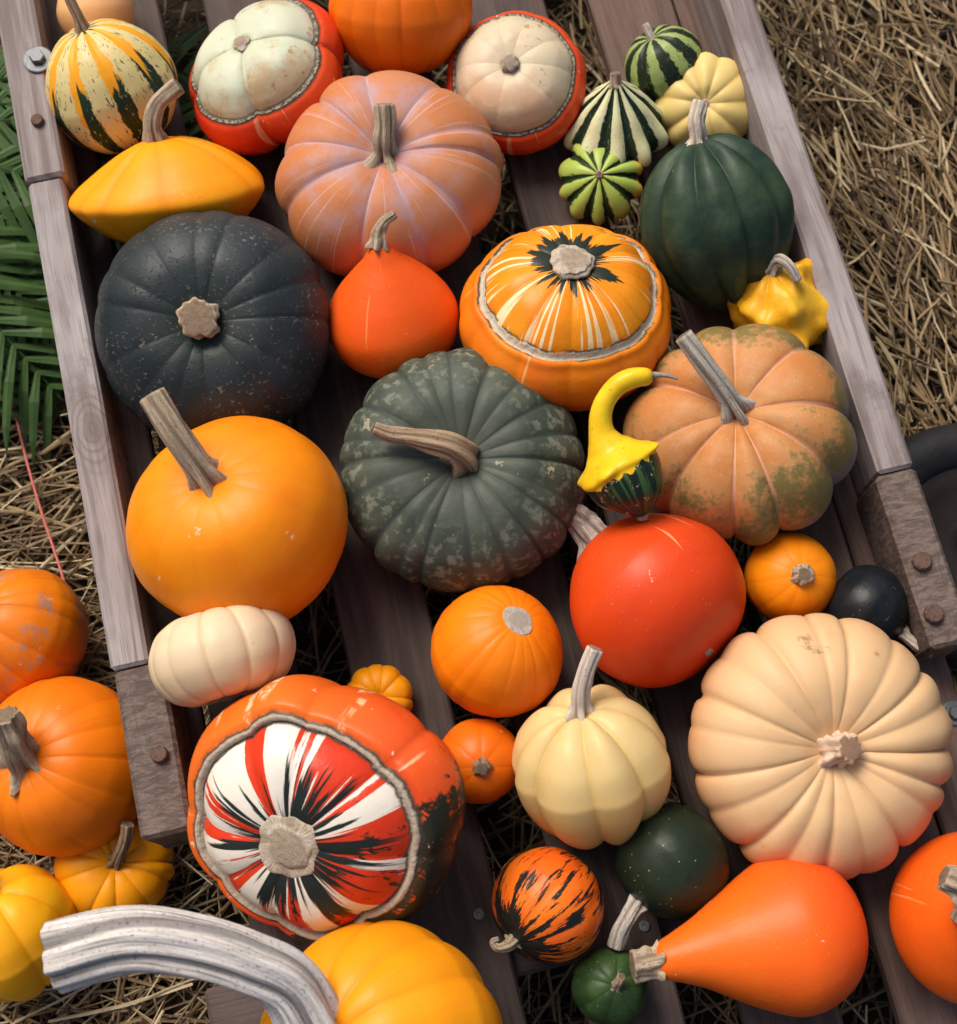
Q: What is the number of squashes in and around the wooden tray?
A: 40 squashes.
